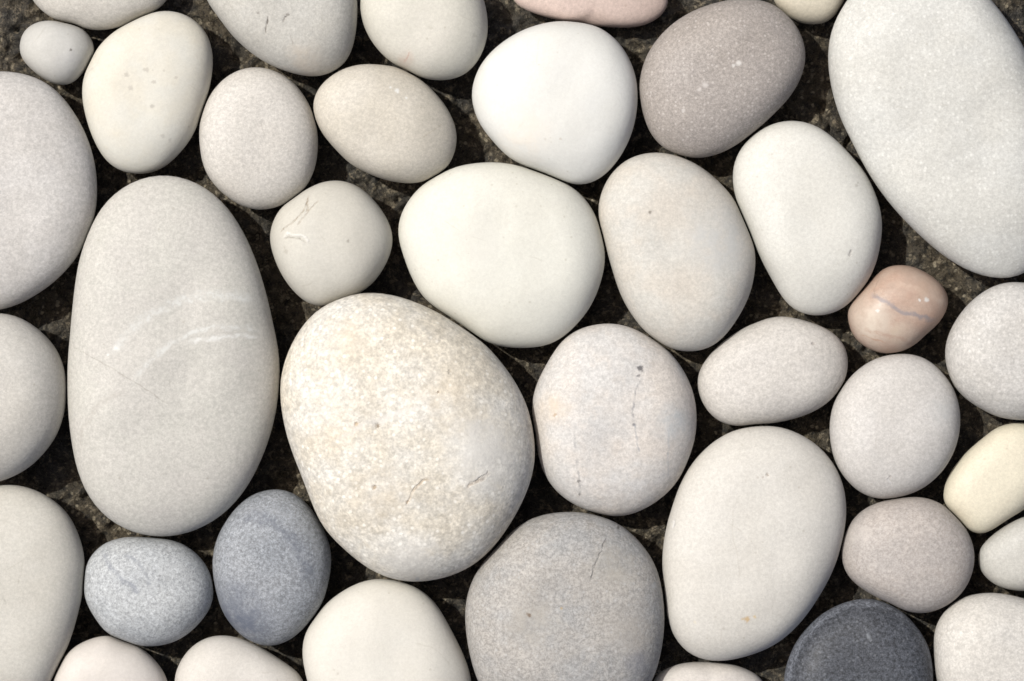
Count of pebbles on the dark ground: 39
